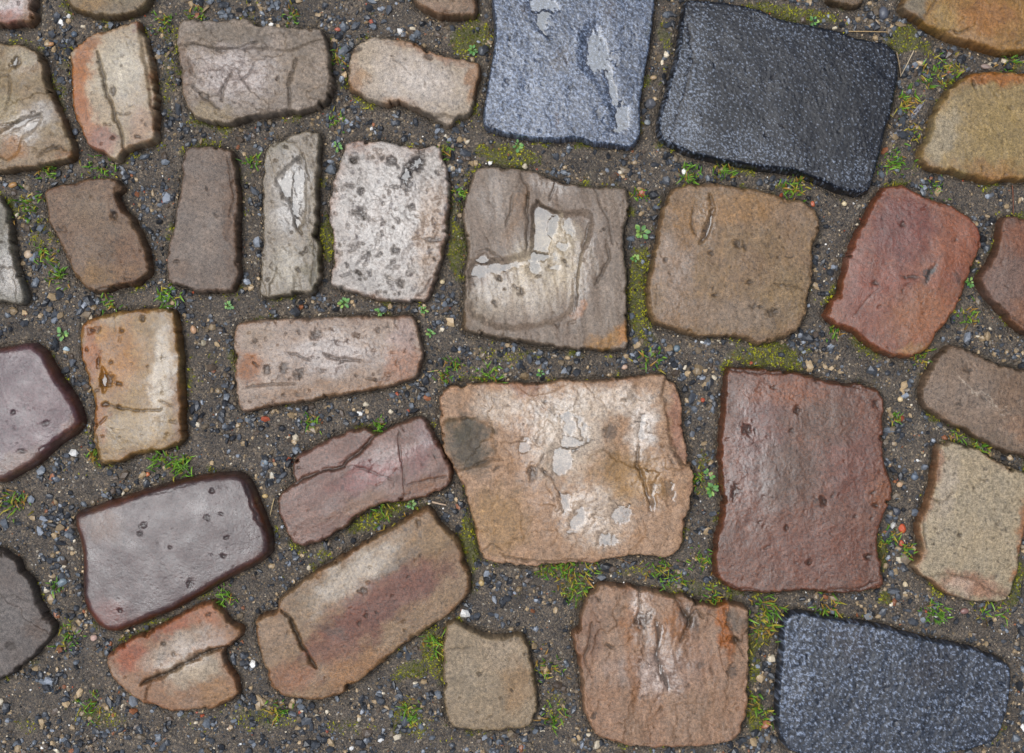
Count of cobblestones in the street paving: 36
